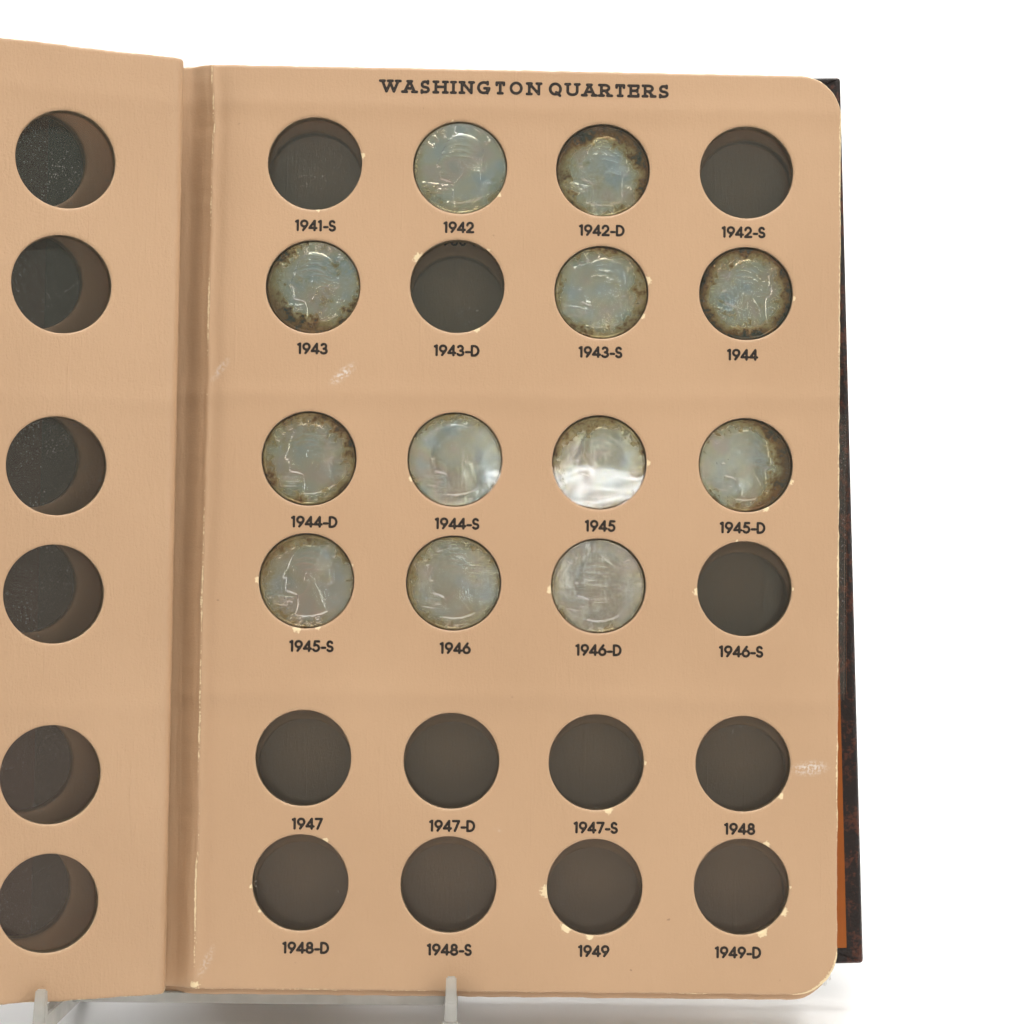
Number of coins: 12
